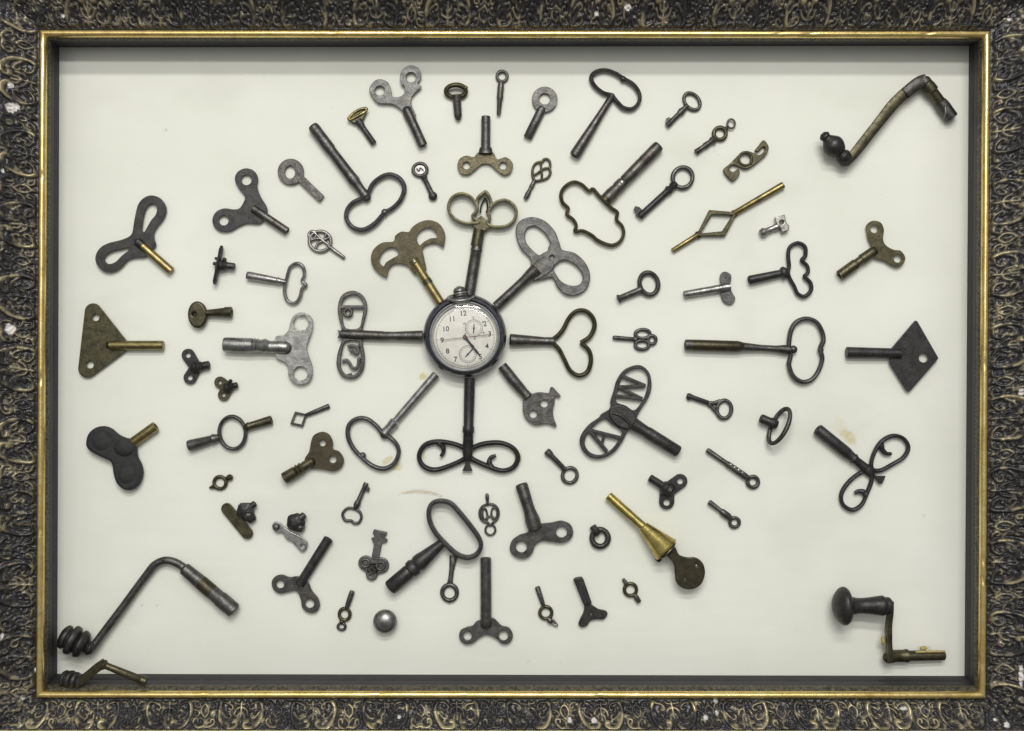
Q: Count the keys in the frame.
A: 72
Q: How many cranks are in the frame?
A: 4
